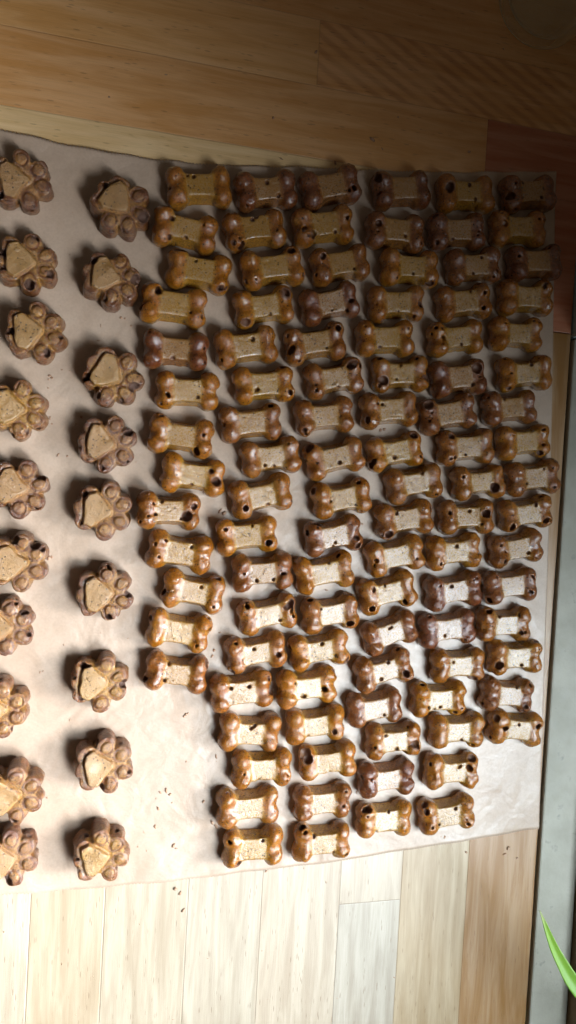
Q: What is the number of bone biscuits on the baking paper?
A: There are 101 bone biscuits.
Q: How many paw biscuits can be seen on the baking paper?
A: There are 19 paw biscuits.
